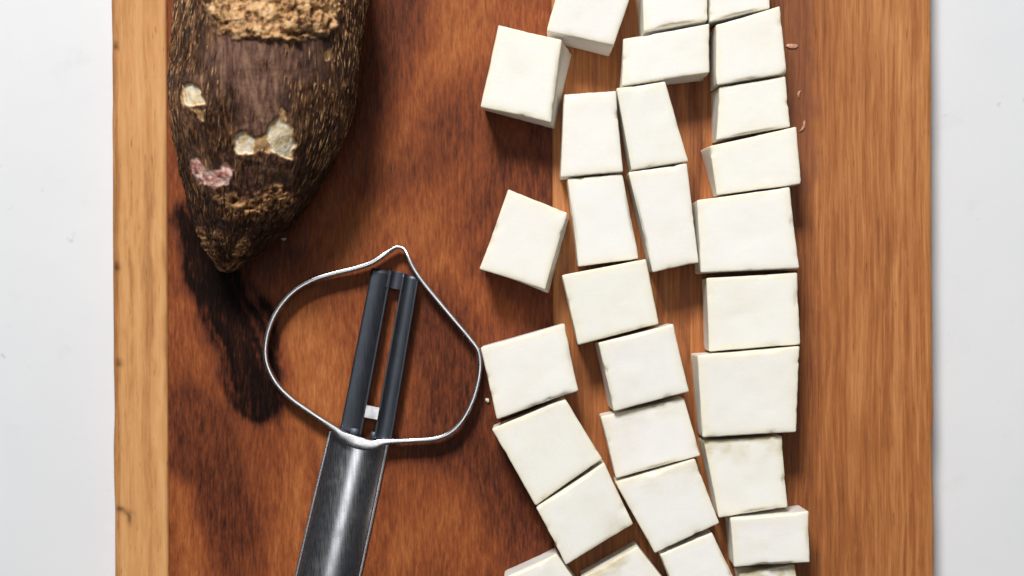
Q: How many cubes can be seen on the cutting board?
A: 29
